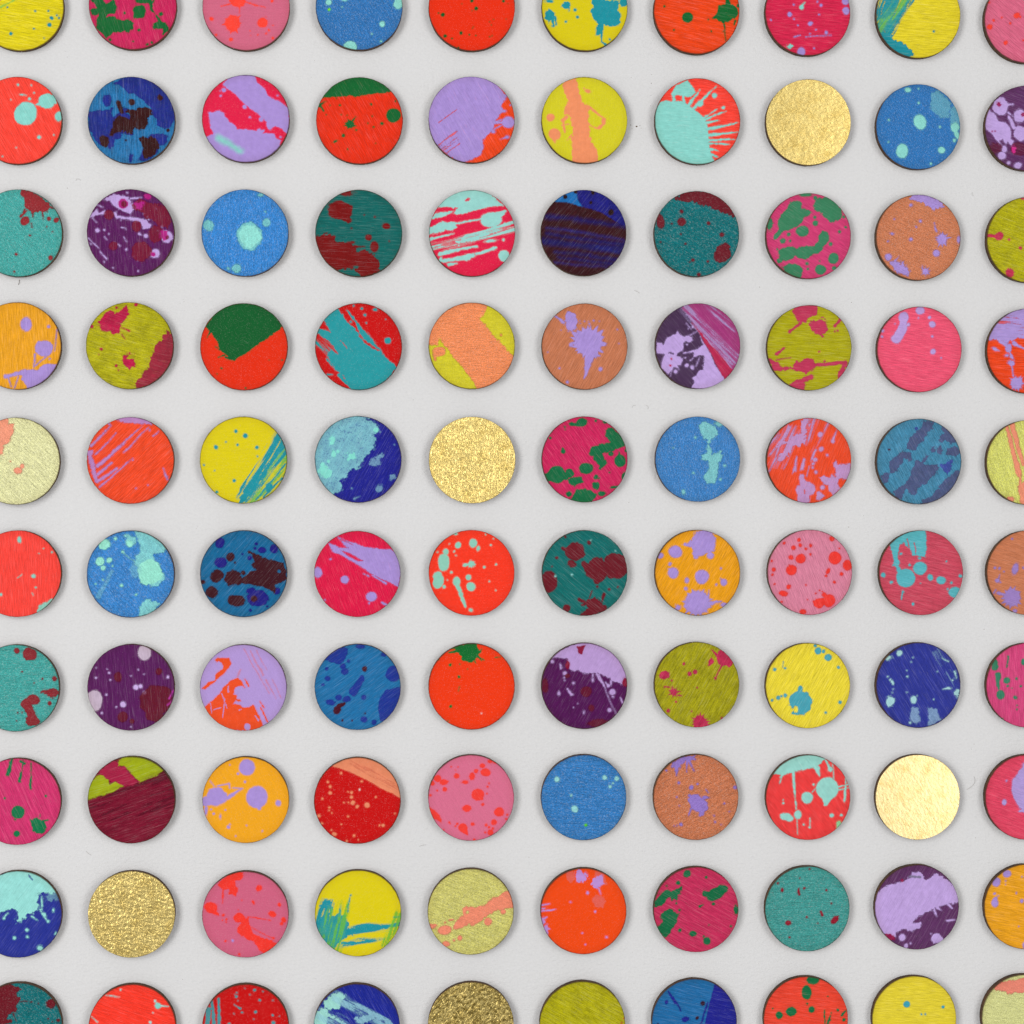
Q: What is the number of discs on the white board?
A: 100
